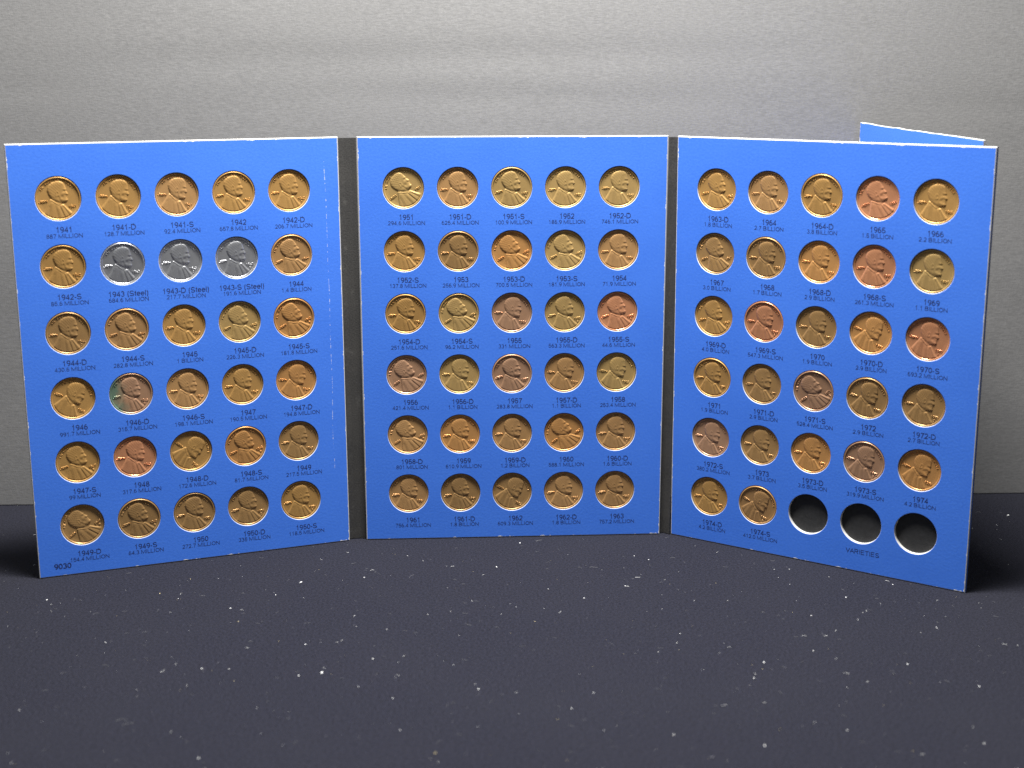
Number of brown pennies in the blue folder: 84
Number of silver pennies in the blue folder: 3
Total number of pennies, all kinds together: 87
